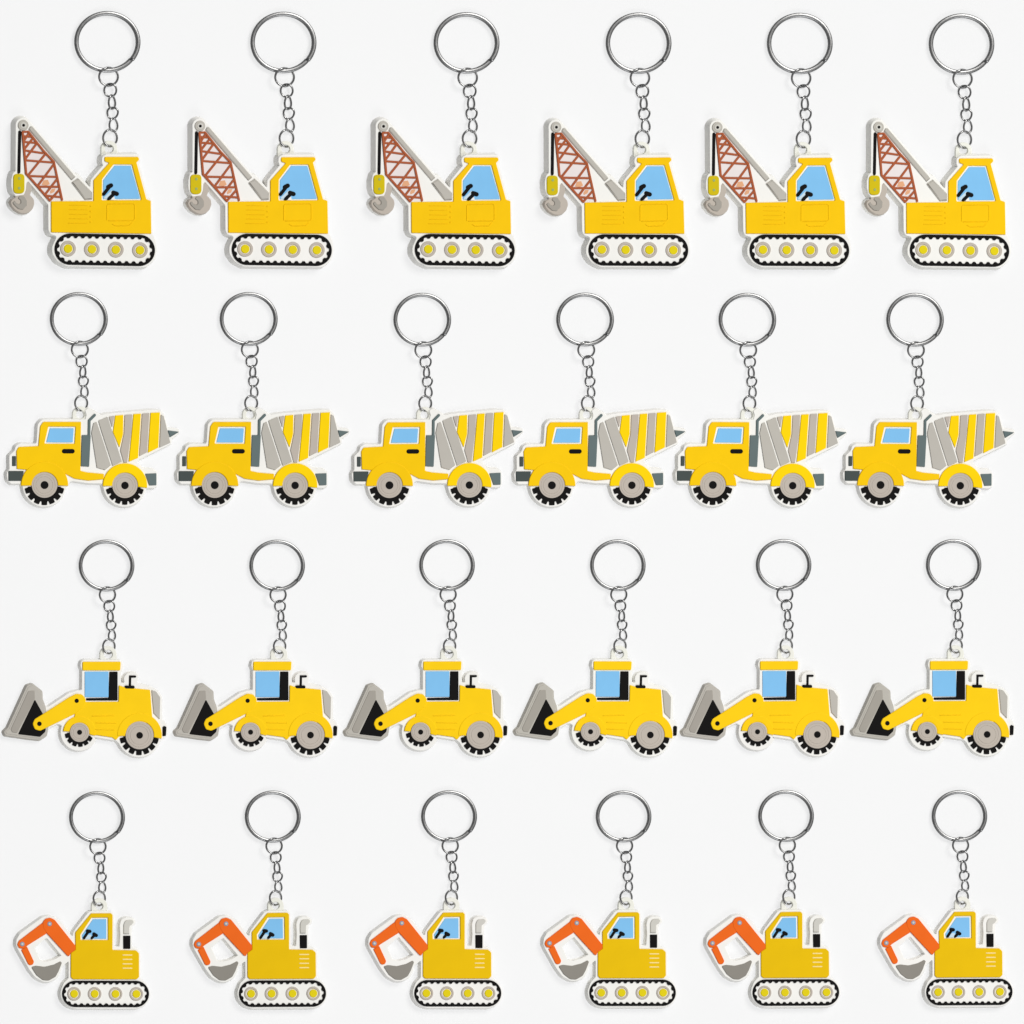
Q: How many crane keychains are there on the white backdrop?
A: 6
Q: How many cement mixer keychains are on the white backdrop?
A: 6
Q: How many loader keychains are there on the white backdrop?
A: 6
